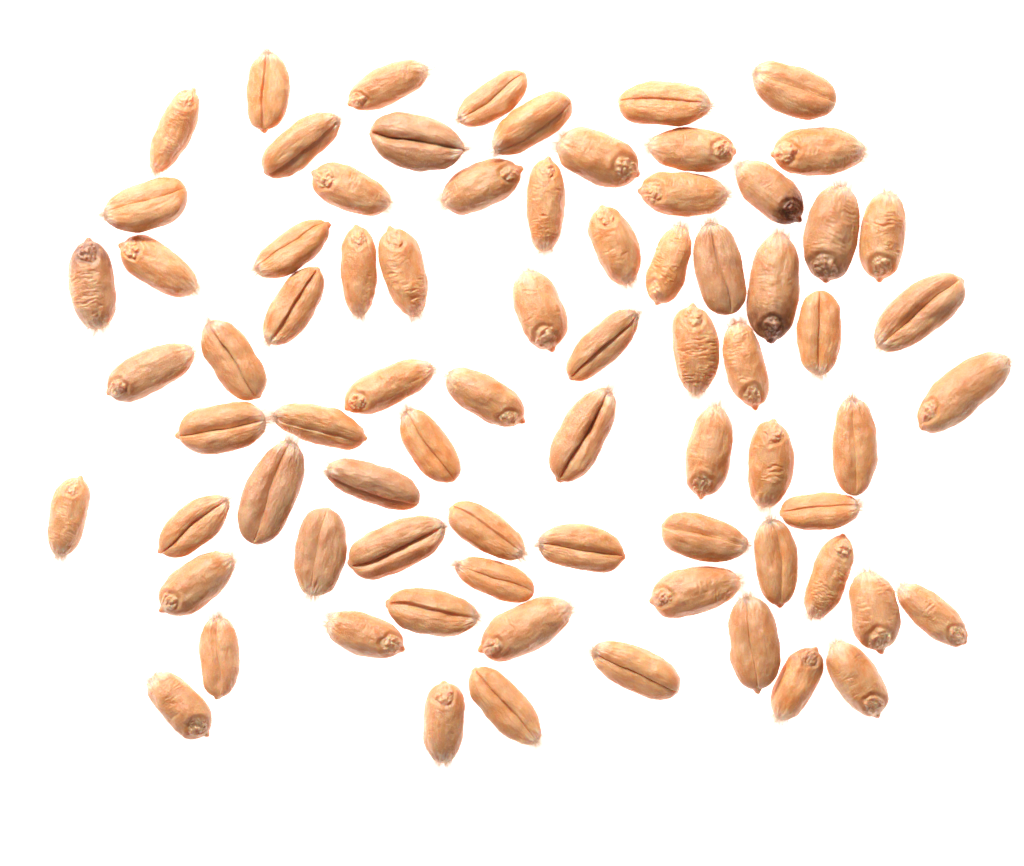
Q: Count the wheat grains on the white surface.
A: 76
